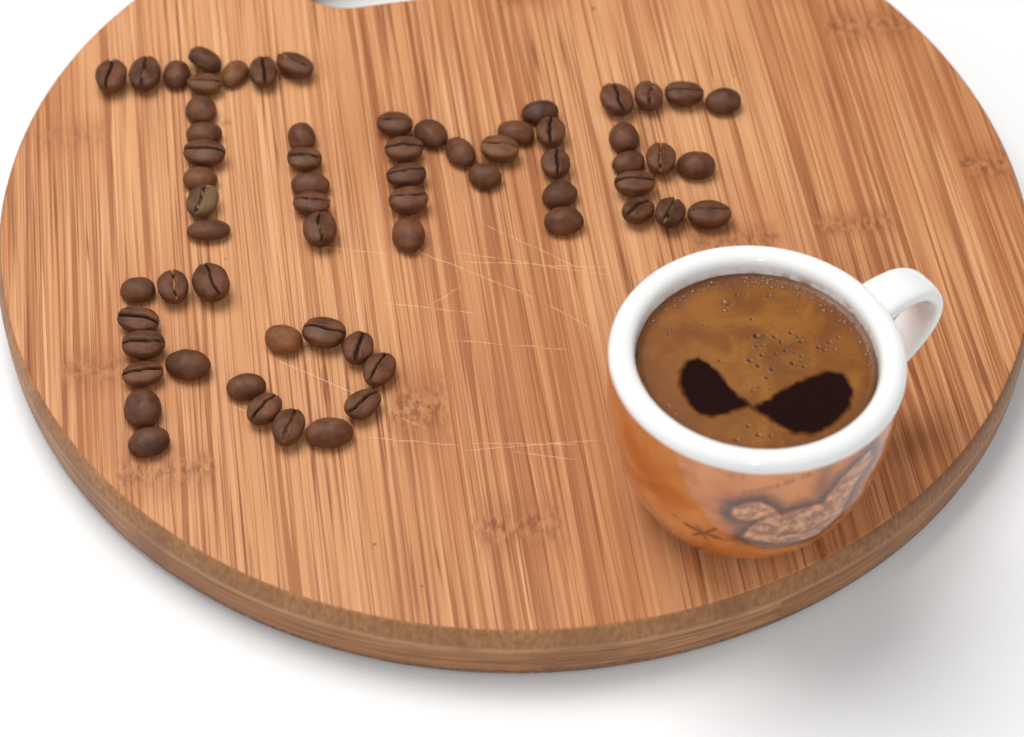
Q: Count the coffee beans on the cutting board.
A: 64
